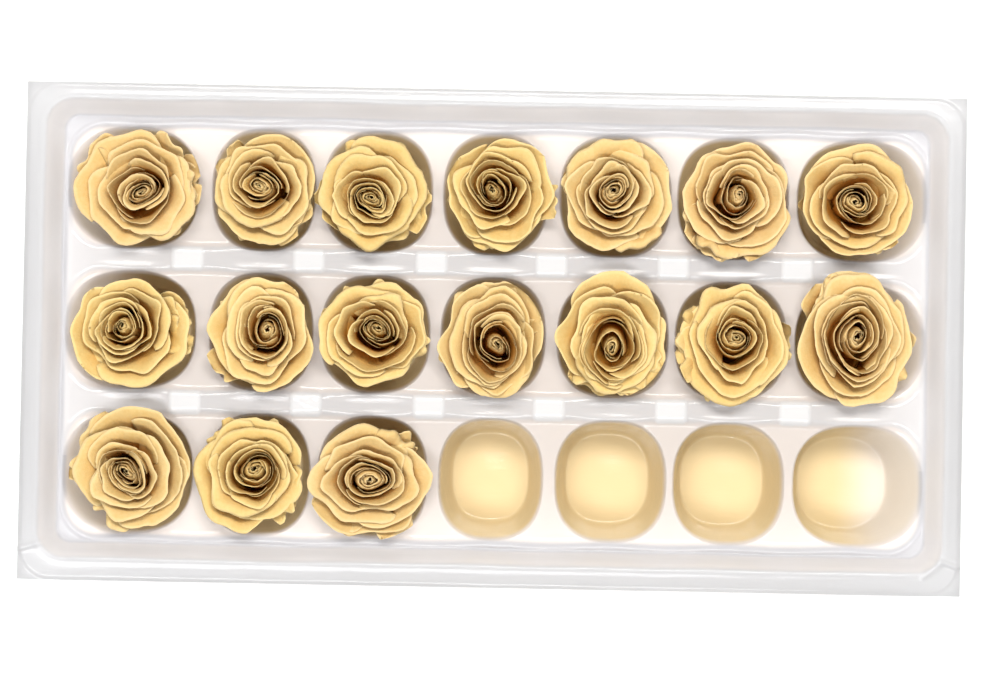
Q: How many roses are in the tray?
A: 17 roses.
